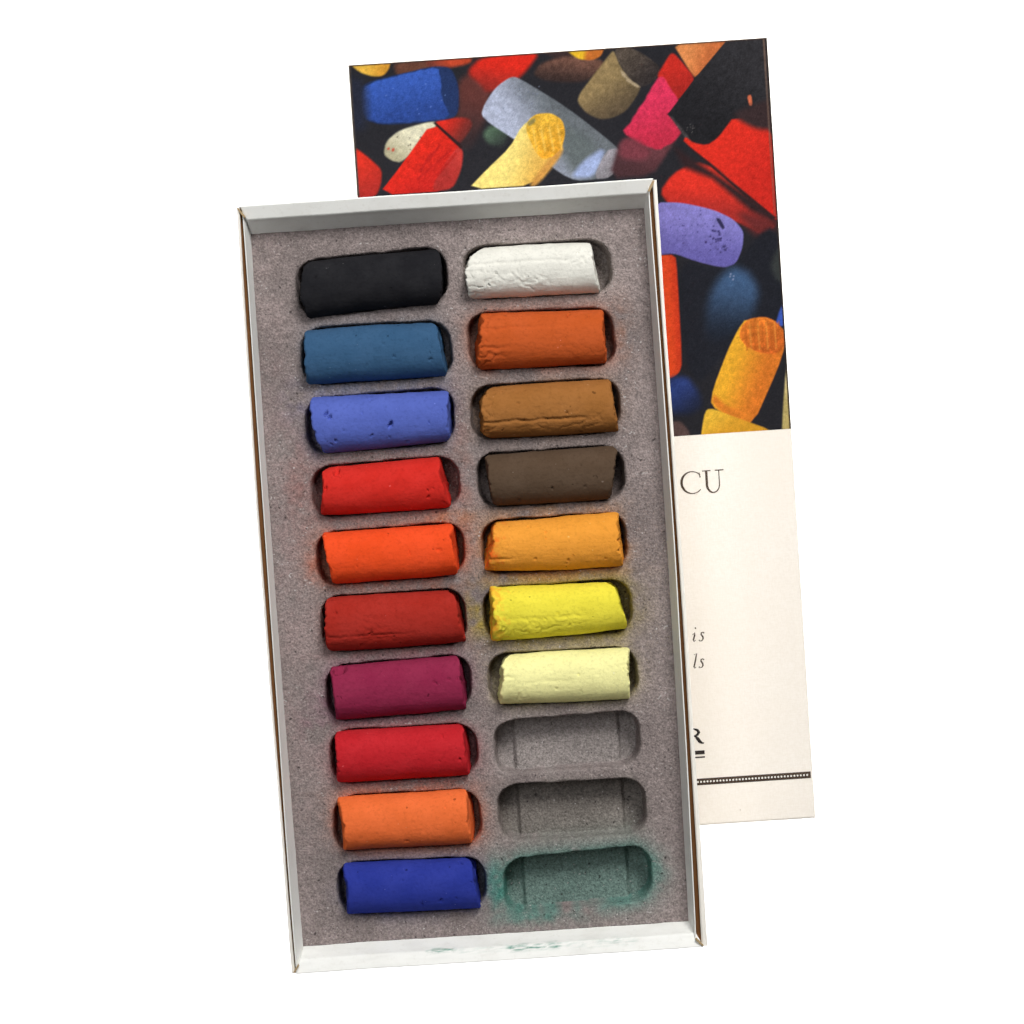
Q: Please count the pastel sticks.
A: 17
